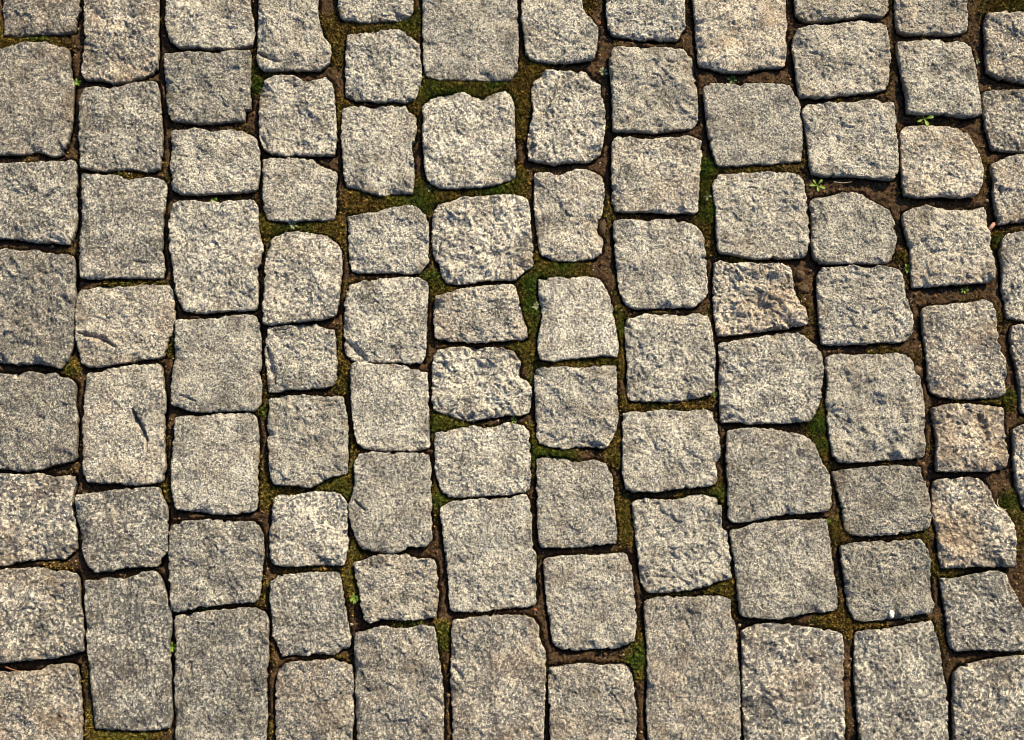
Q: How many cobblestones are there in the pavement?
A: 97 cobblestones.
